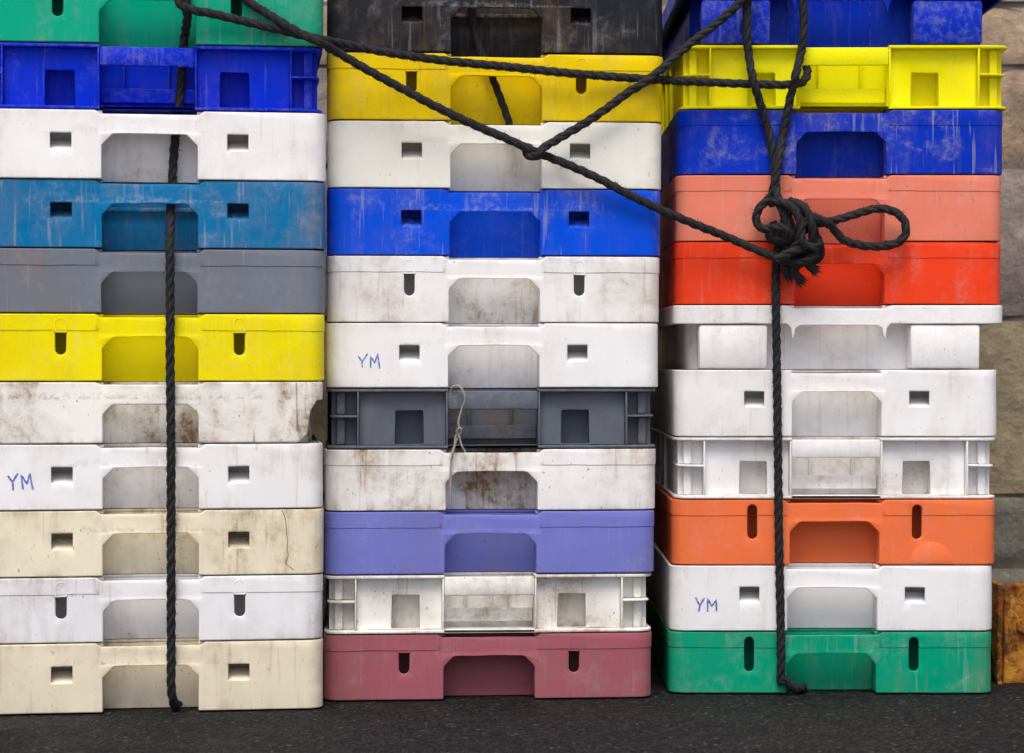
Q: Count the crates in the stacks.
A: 33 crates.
